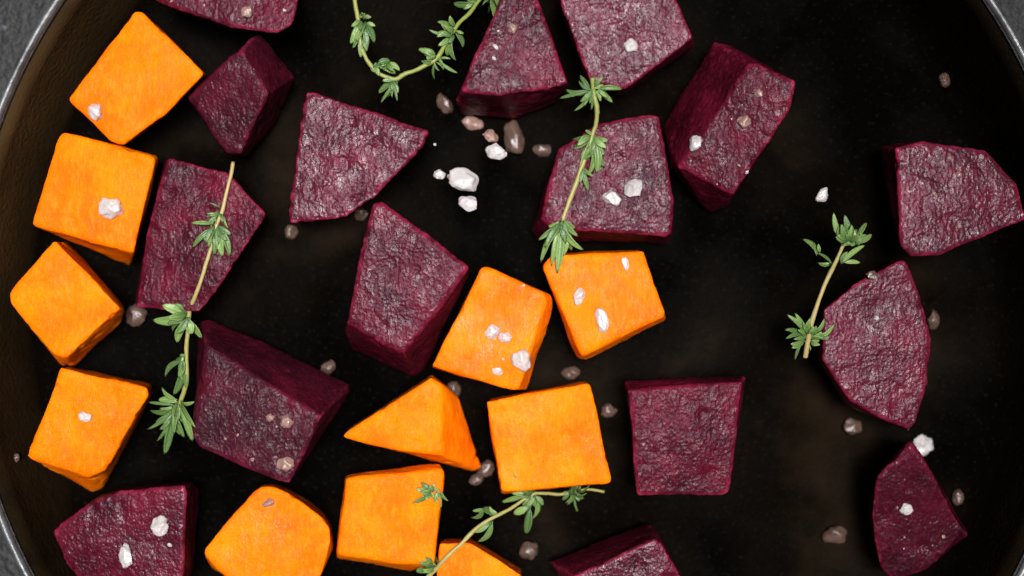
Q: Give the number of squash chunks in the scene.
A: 11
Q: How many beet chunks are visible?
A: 16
